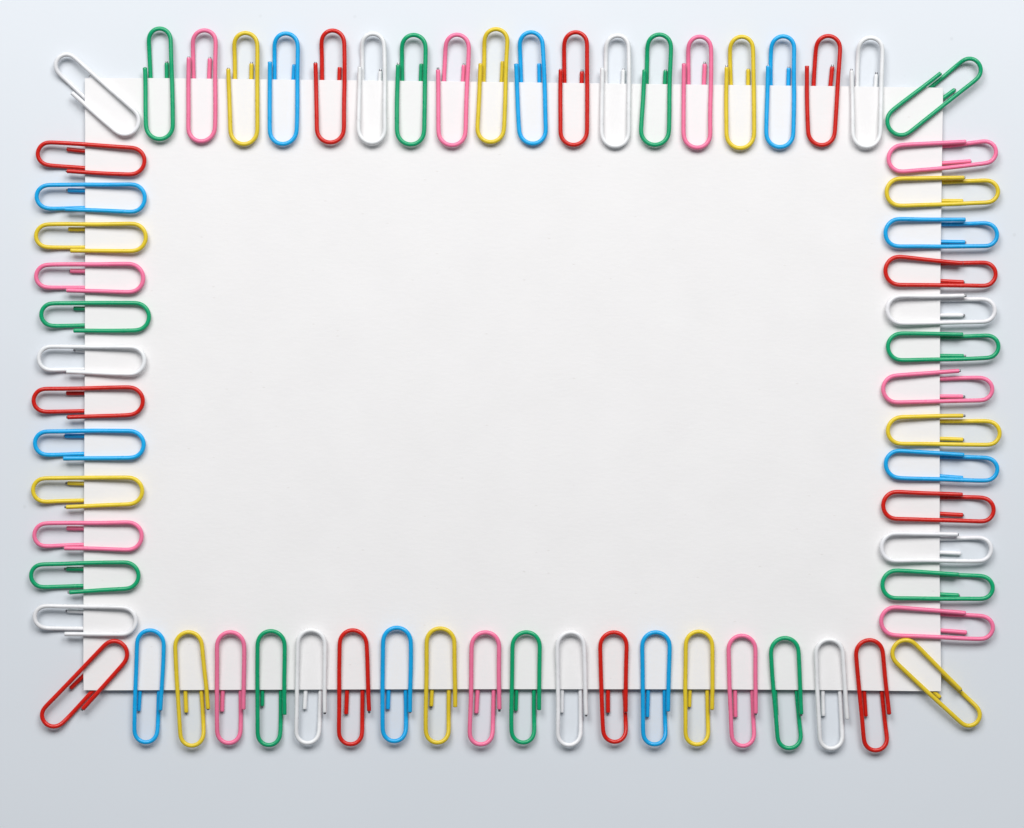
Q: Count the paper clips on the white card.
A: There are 65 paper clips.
